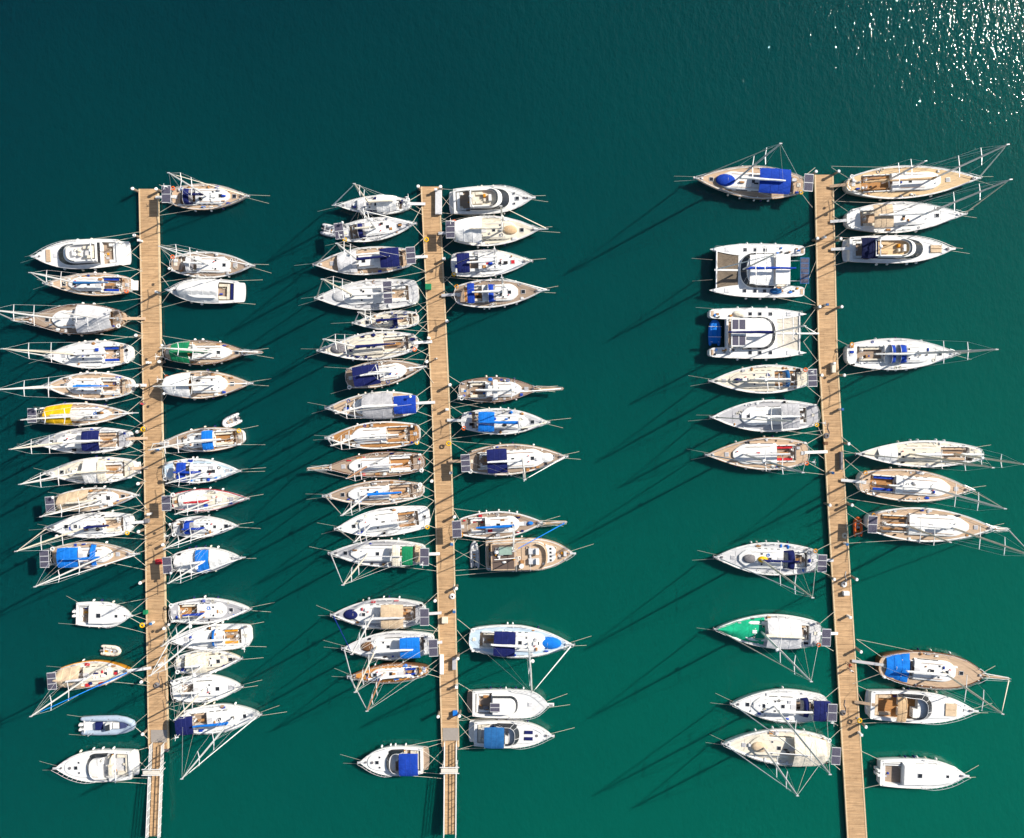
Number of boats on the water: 85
